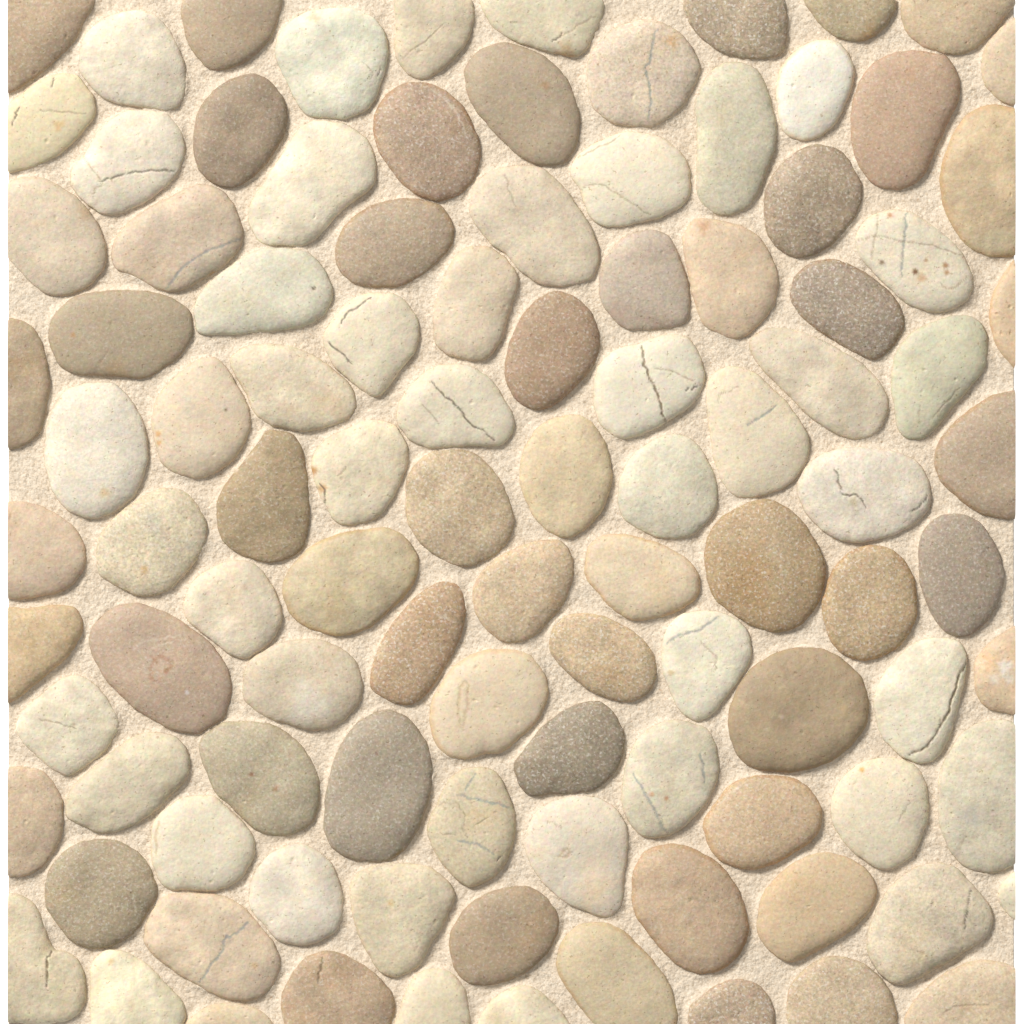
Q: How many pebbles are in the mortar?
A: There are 104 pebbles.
